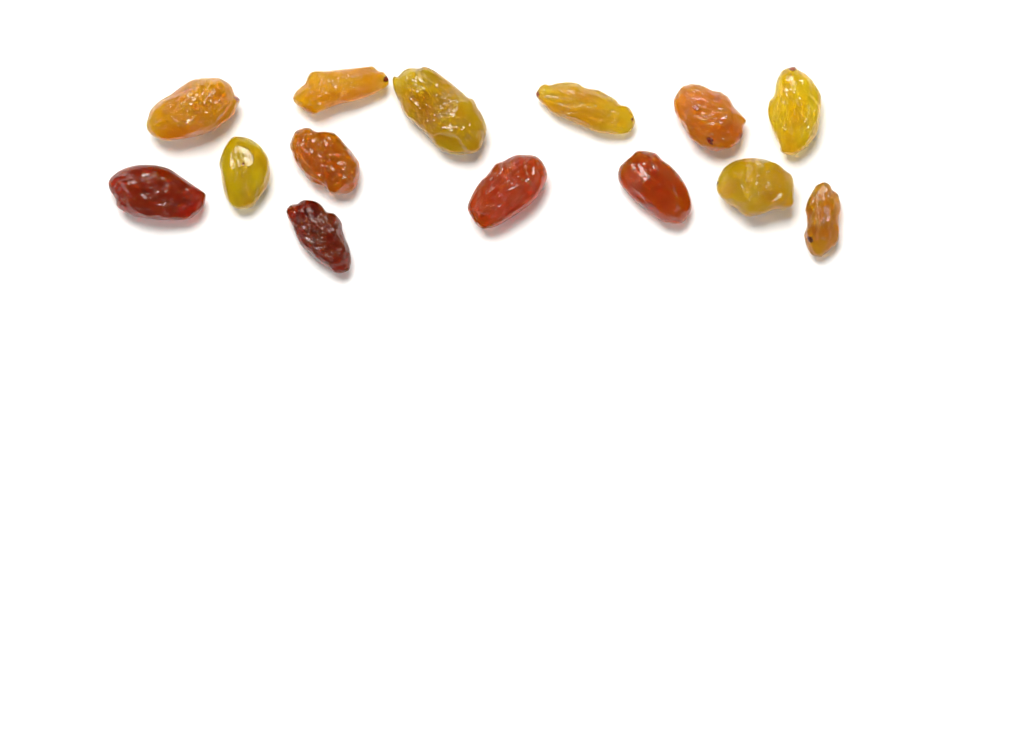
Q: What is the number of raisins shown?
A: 14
